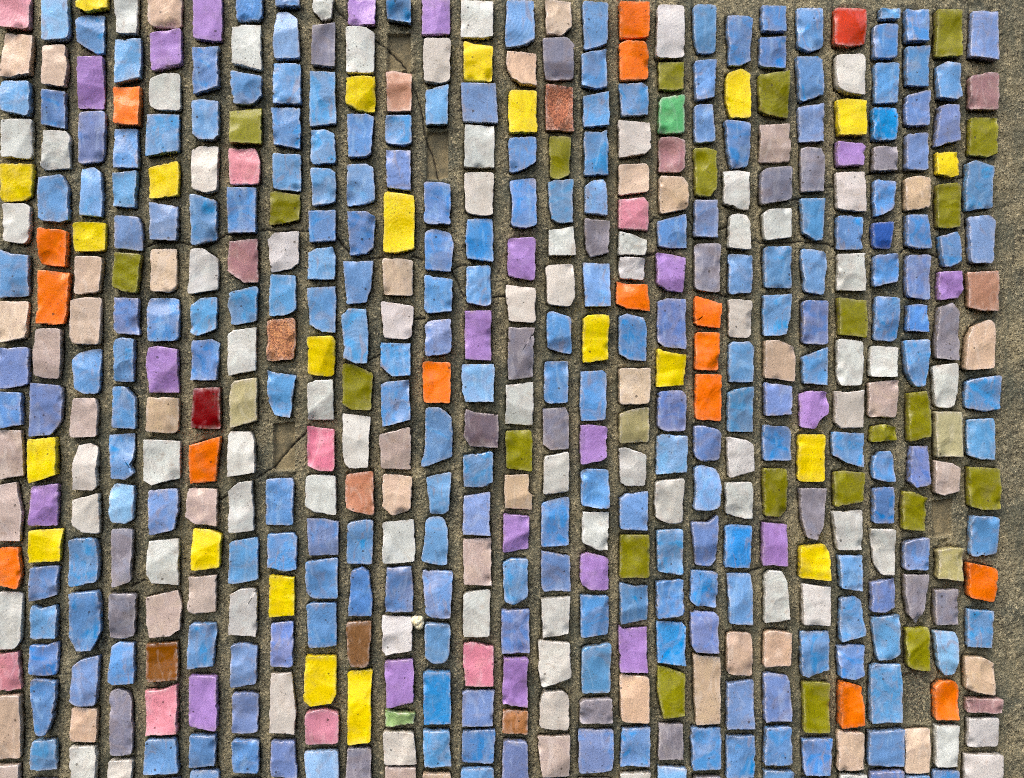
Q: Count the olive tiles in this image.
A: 23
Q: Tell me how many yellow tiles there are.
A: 22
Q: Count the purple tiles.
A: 21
